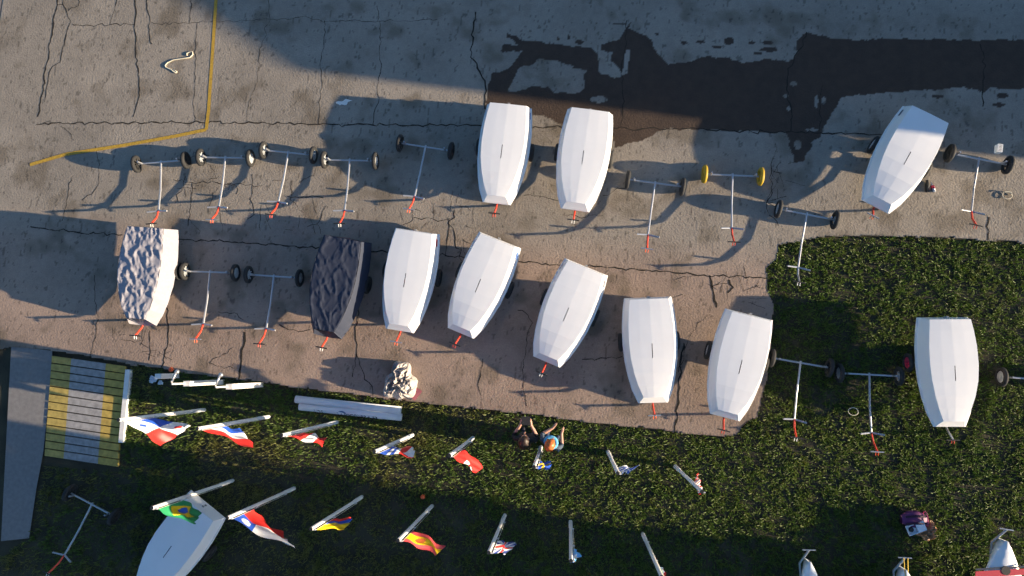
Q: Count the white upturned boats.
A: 10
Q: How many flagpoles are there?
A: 15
